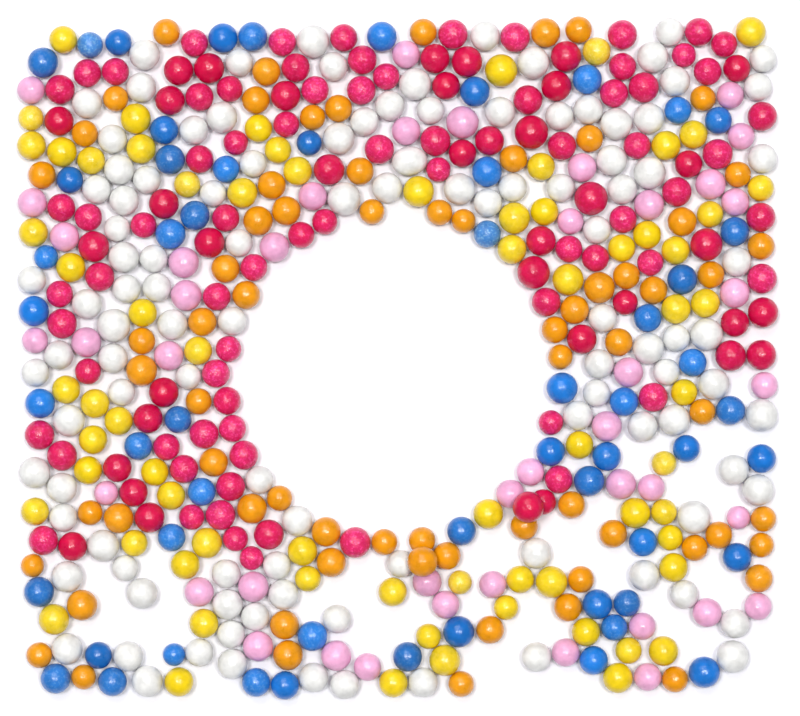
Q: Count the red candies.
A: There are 112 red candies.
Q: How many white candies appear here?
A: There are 108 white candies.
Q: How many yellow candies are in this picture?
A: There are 70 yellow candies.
